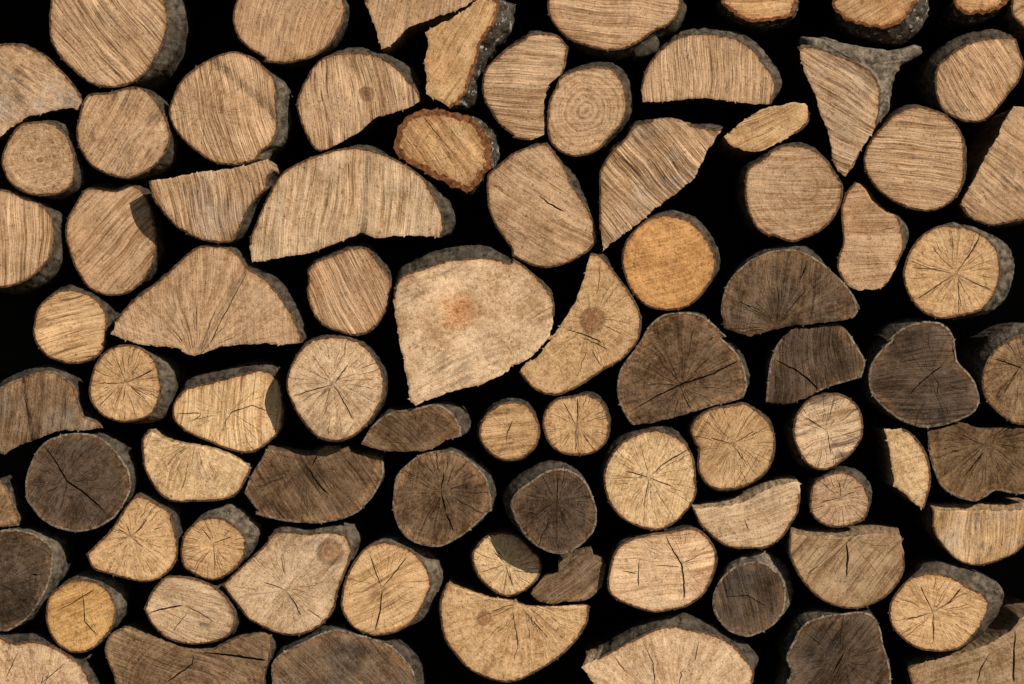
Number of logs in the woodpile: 84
